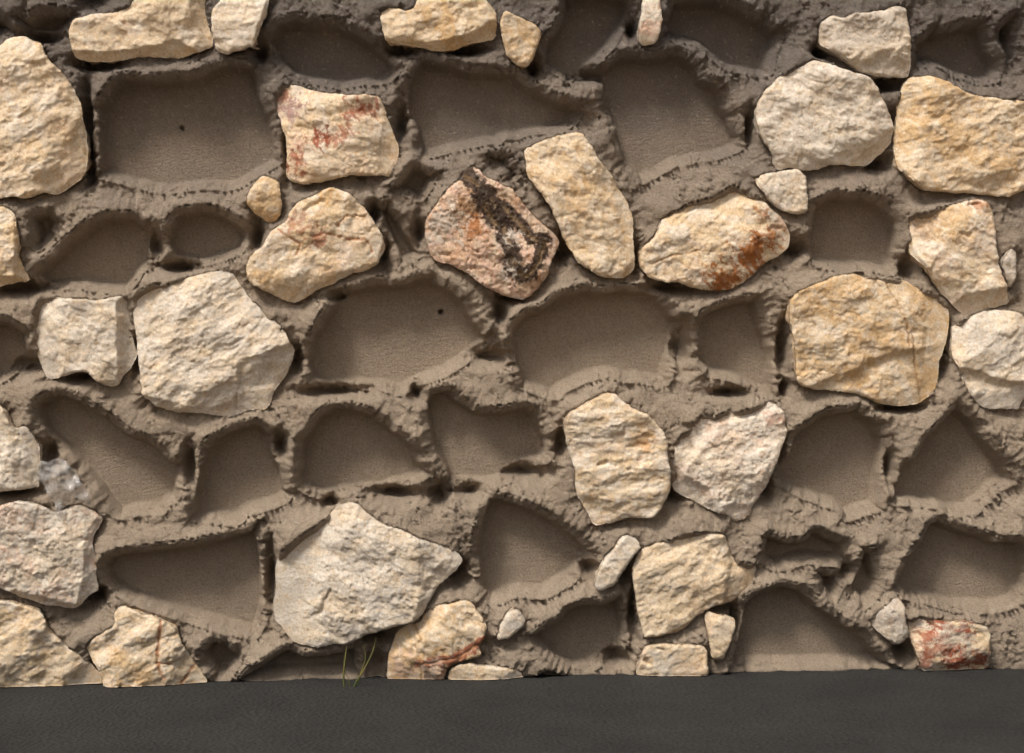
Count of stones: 39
